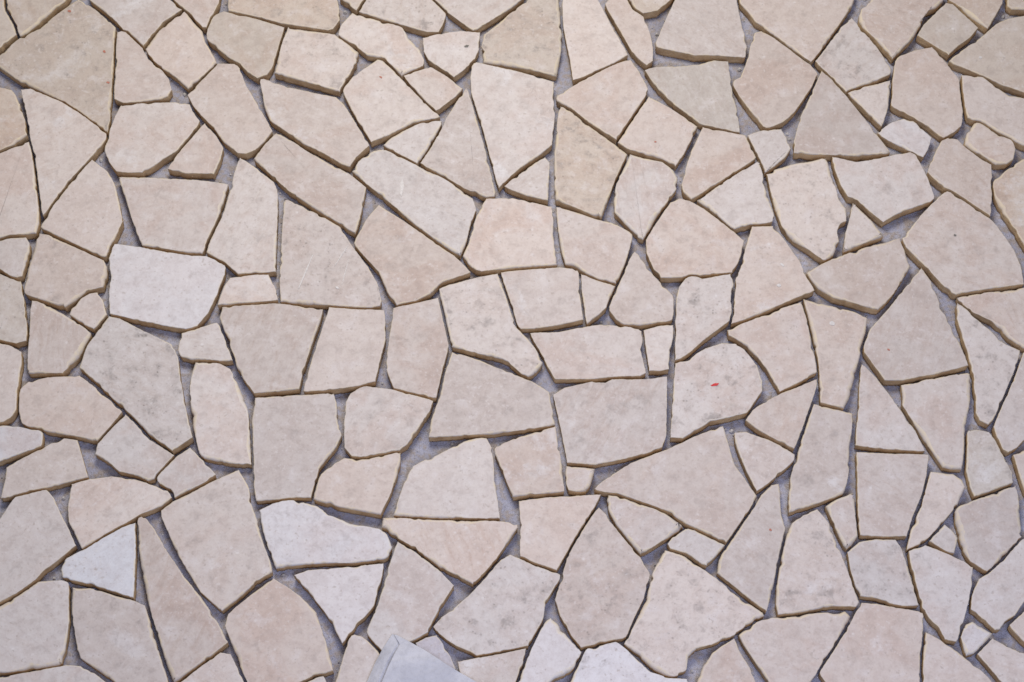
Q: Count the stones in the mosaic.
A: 165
